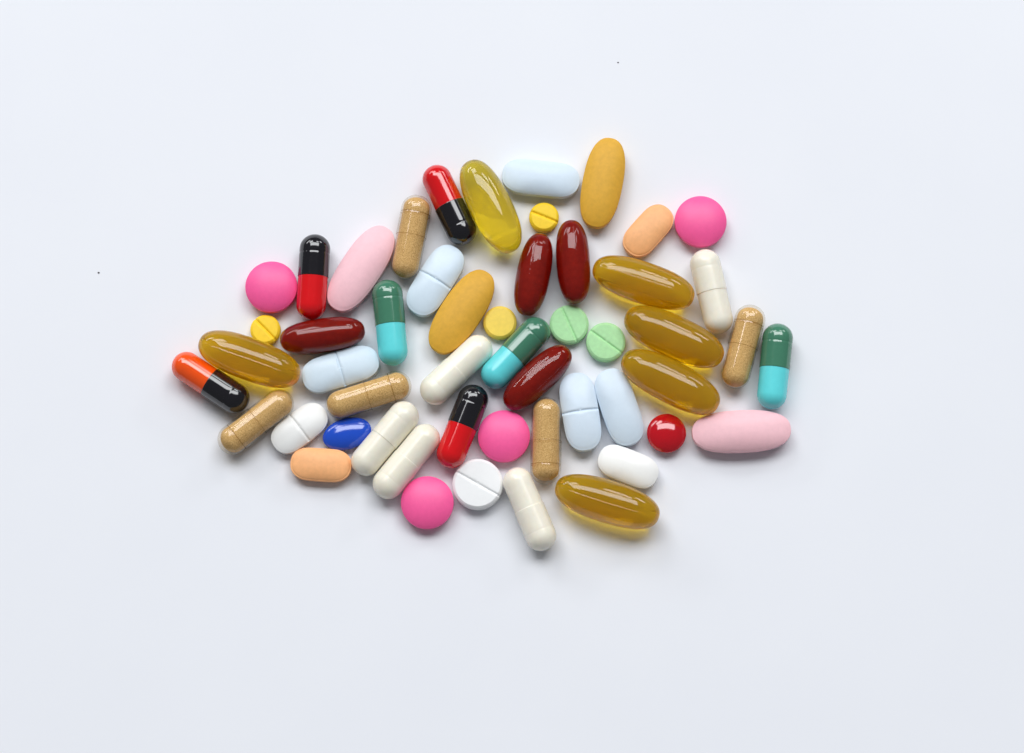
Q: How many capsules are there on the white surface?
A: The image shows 27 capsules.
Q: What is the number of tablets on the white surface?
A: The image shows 25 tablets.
